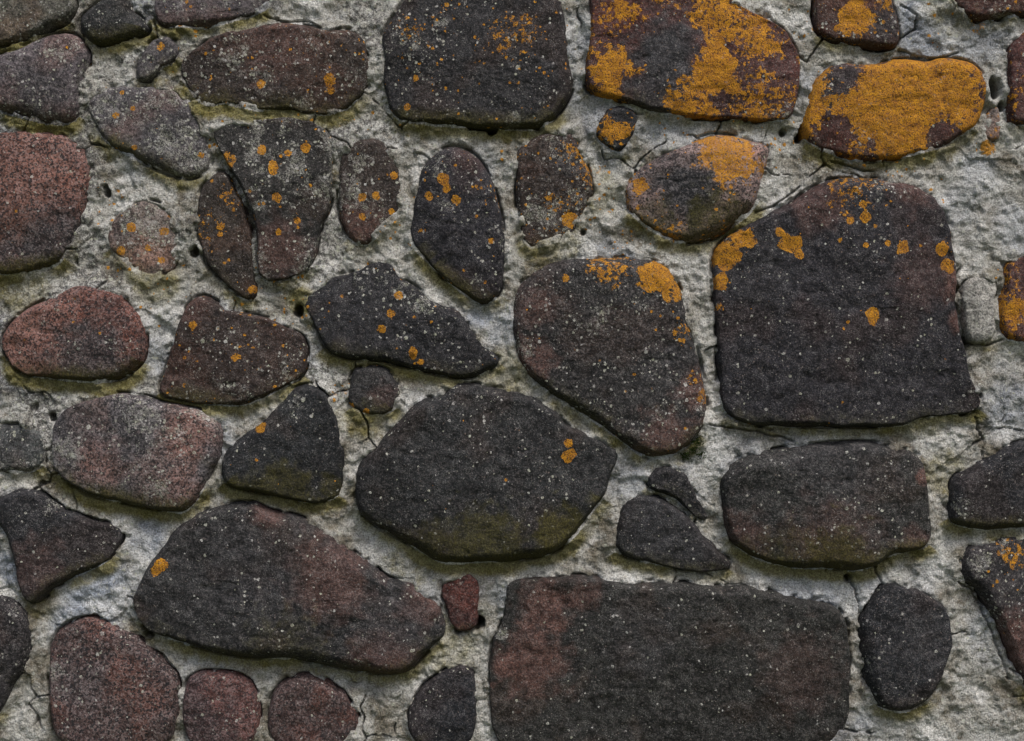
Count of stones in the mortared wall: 50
